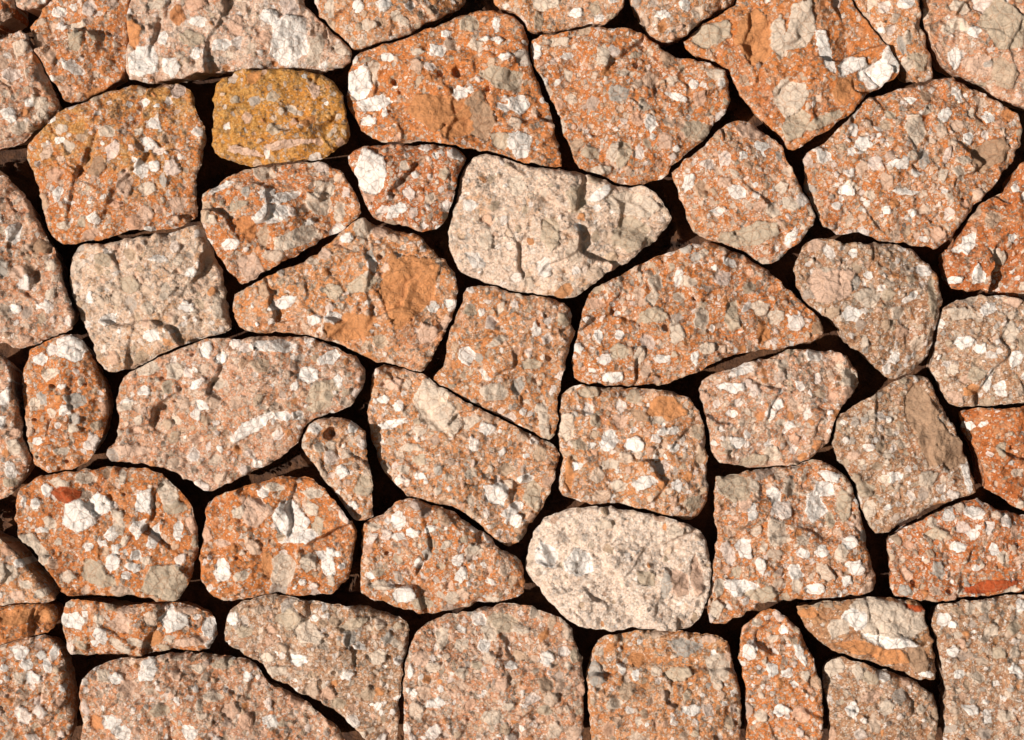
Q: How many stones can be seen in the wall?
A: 55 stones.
